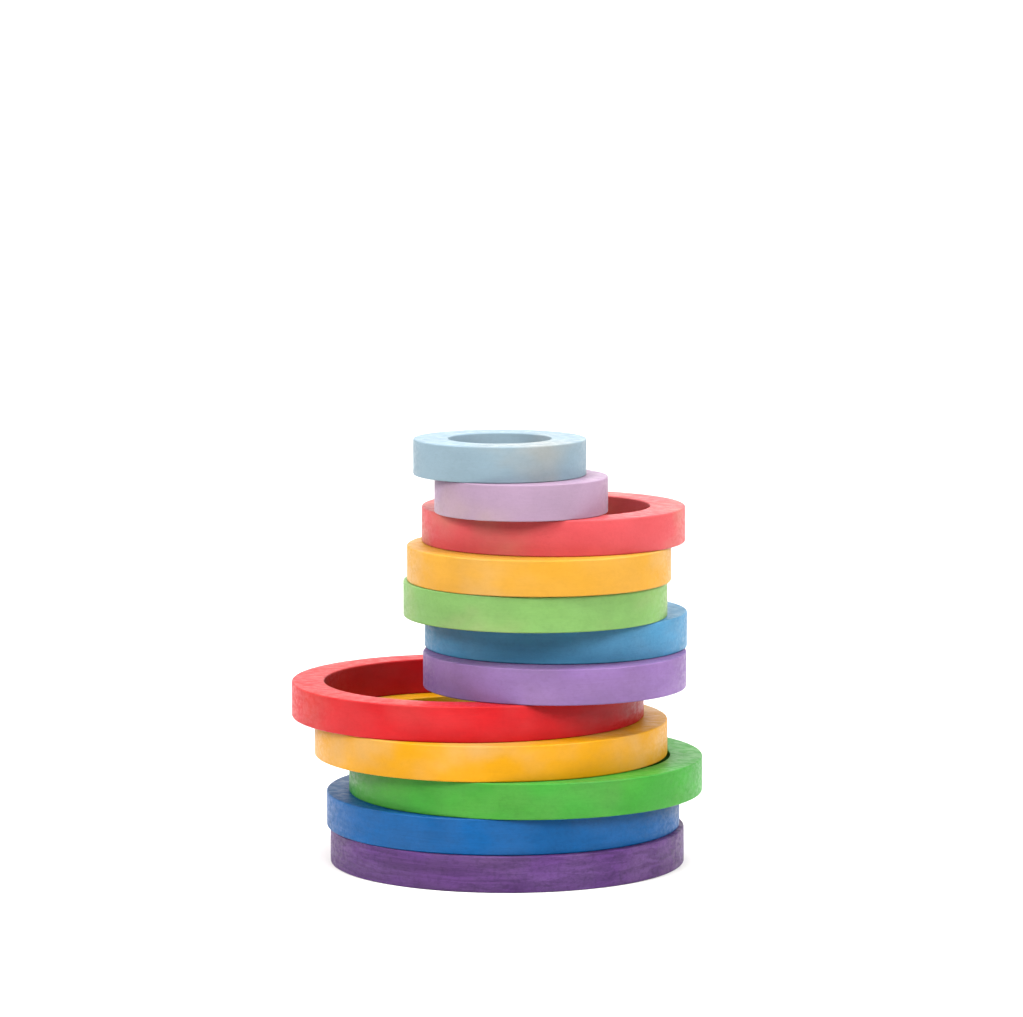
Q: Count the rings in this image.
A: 12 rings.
